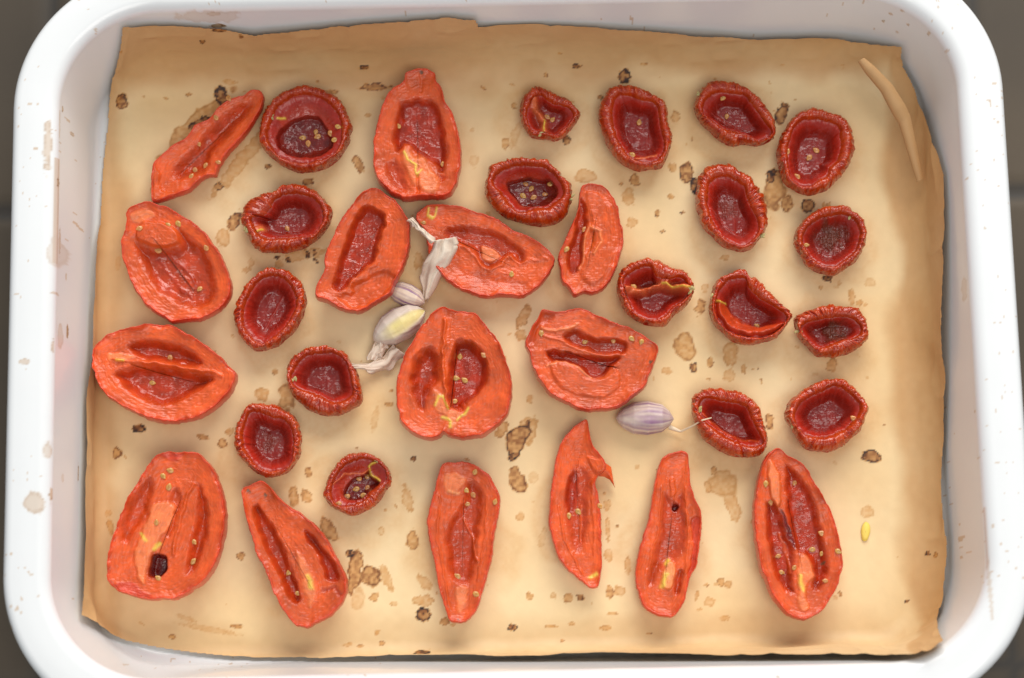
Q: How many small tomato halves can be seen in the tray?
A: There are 18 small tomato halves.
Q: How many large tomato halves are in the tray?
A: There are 15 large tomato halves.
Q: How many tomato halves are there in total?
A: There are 33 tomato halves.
